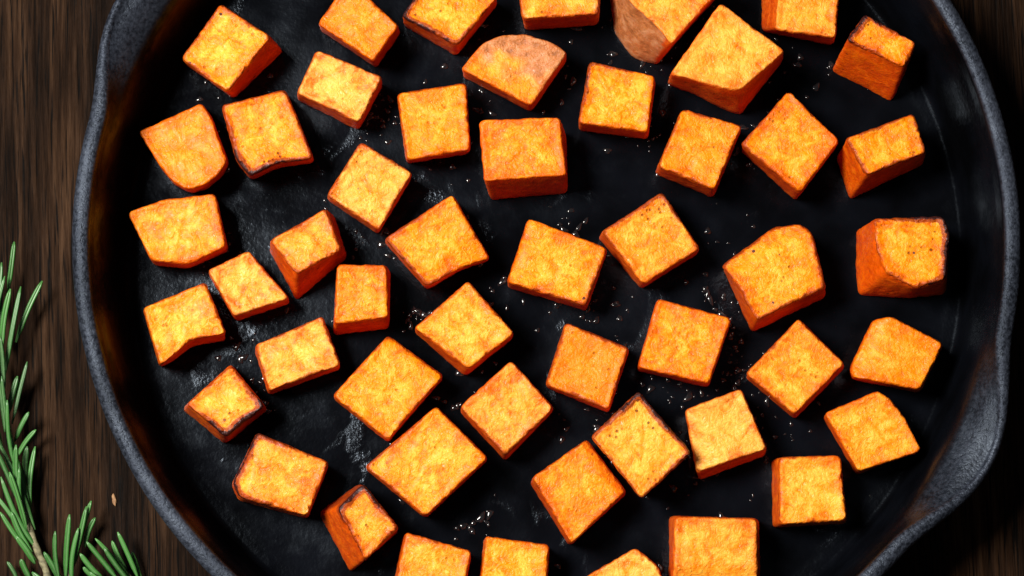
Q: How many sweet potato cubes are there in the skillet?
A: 50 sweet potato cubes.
